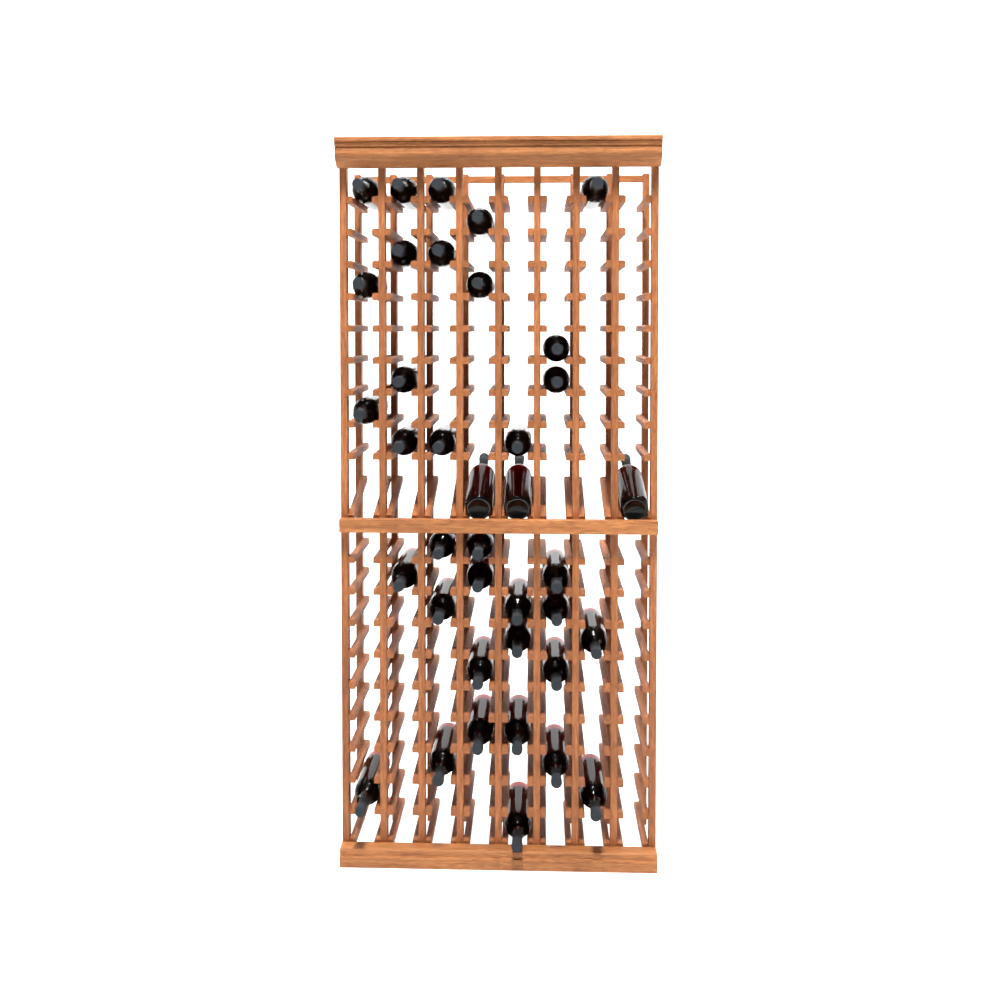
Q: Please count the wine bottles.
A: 38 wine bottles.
